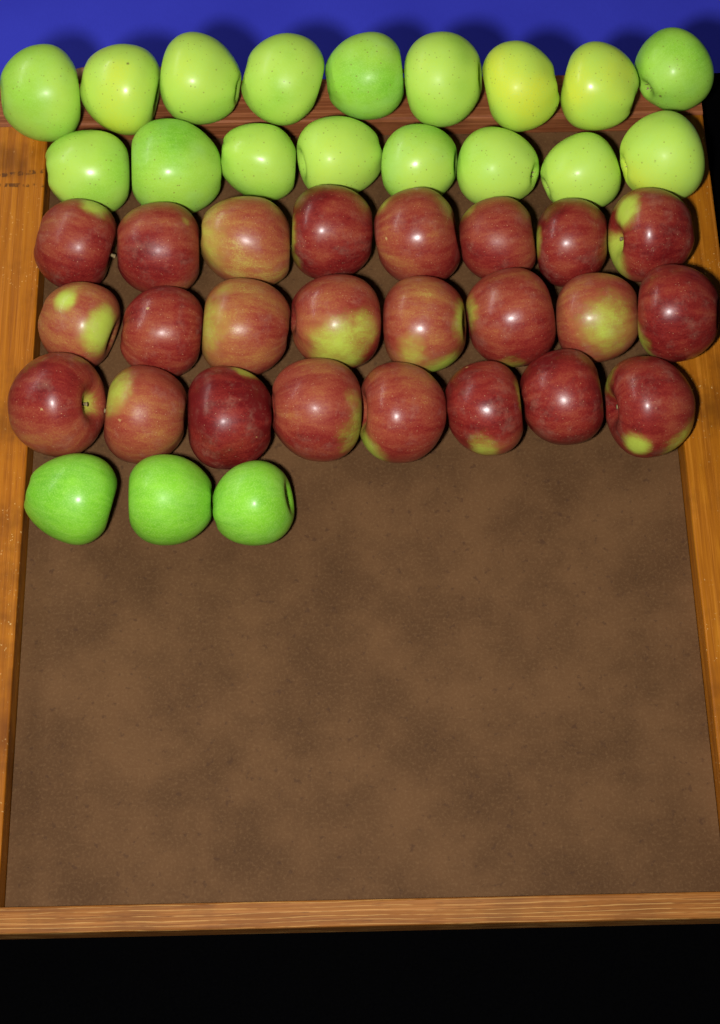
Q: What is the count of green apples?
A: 20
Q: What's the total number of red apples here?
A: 24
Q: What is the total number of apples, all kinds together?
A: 44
